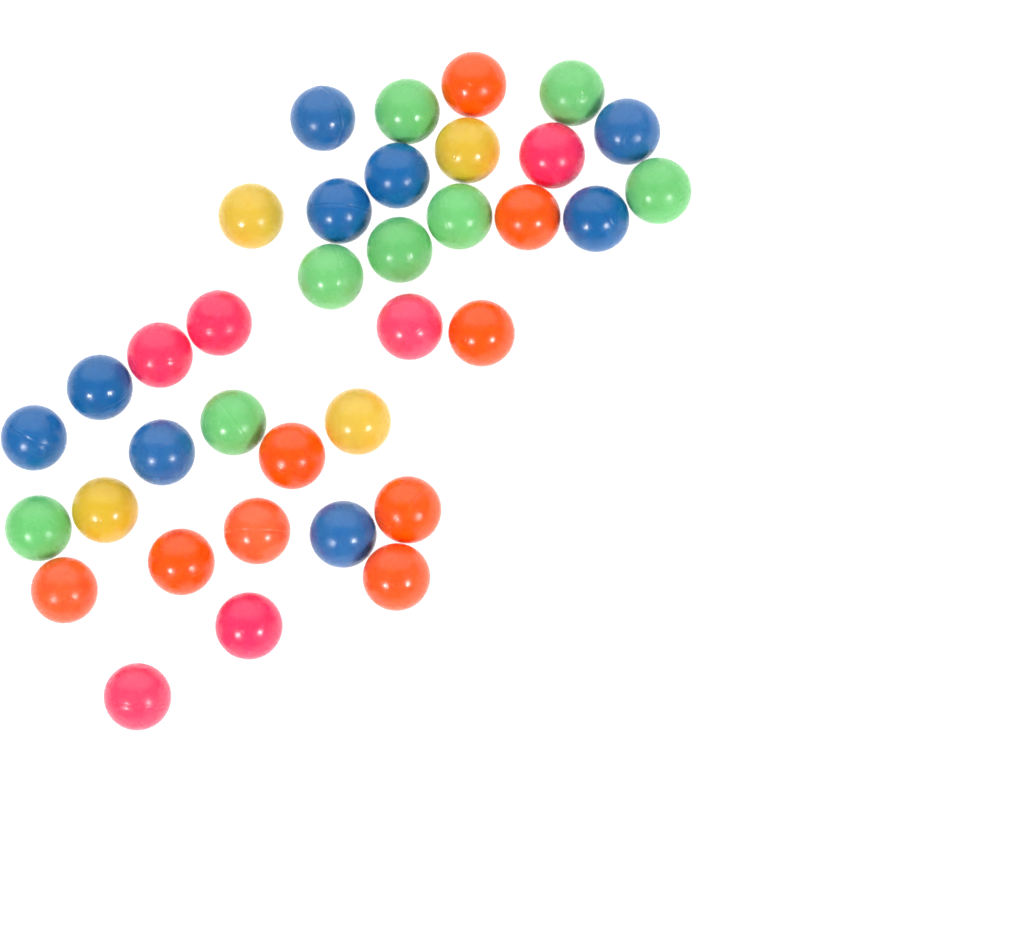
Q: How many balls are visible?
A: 36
